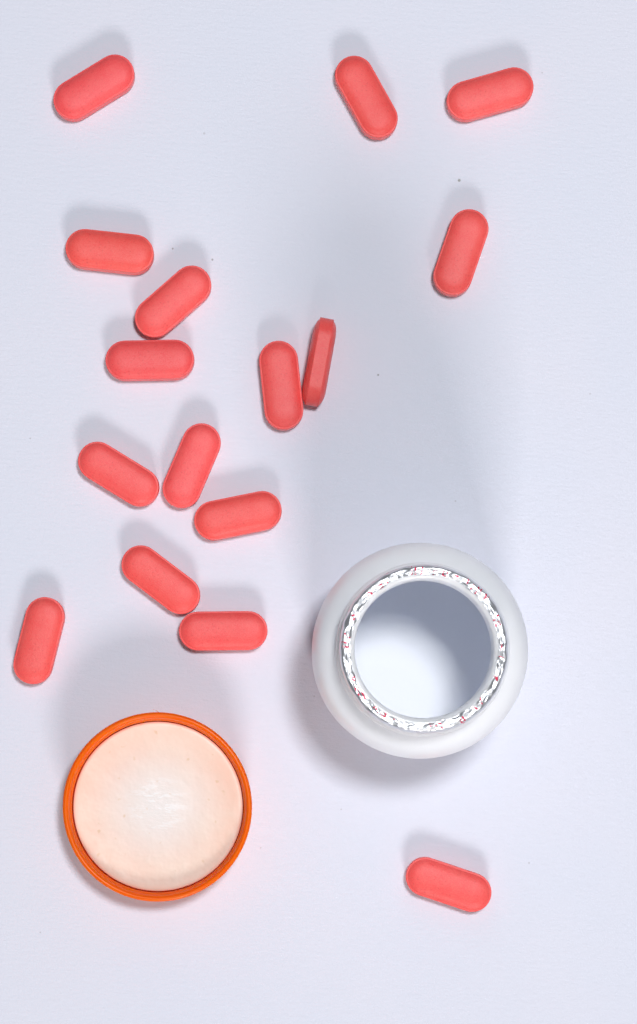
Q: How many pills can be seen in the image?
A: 16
